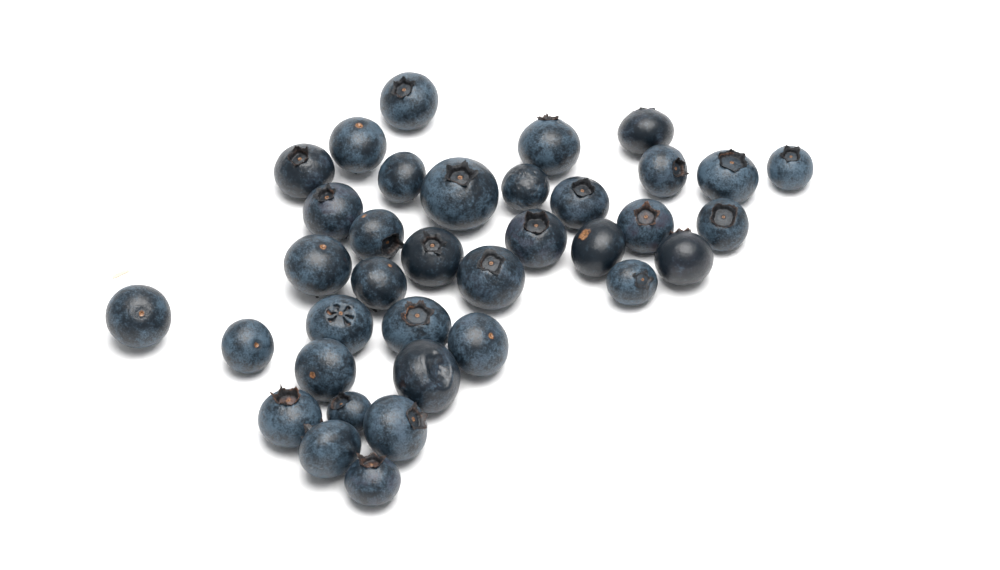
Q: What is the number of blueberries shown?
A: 36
